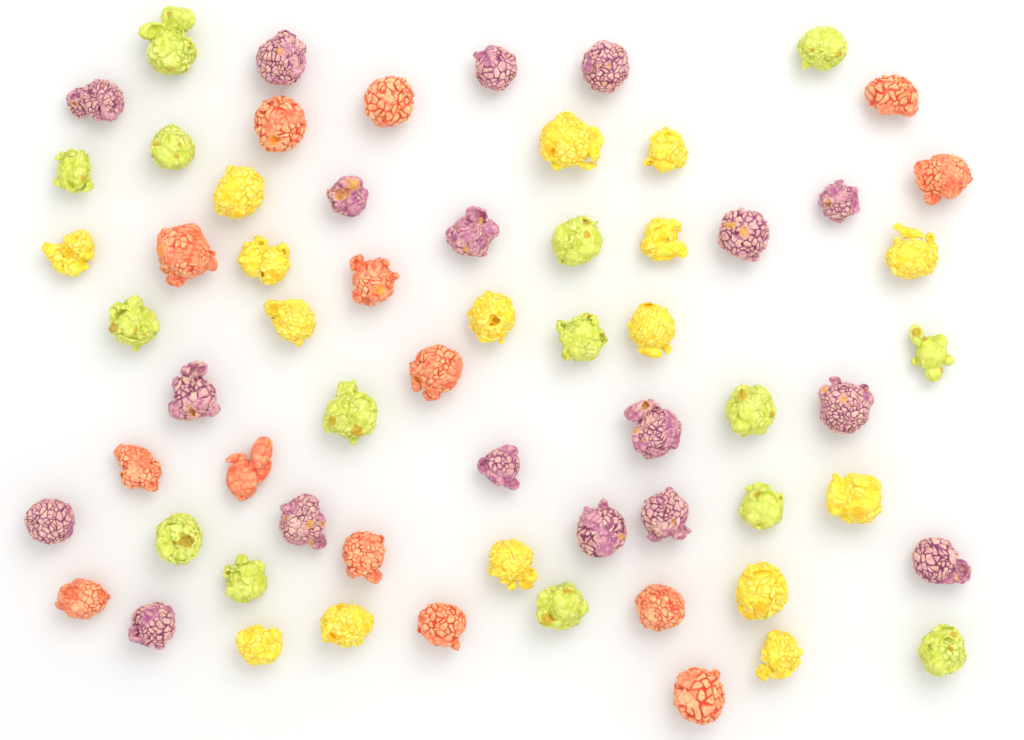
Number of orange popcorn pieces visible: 14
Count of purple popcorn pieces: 18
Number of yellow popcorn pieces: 16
